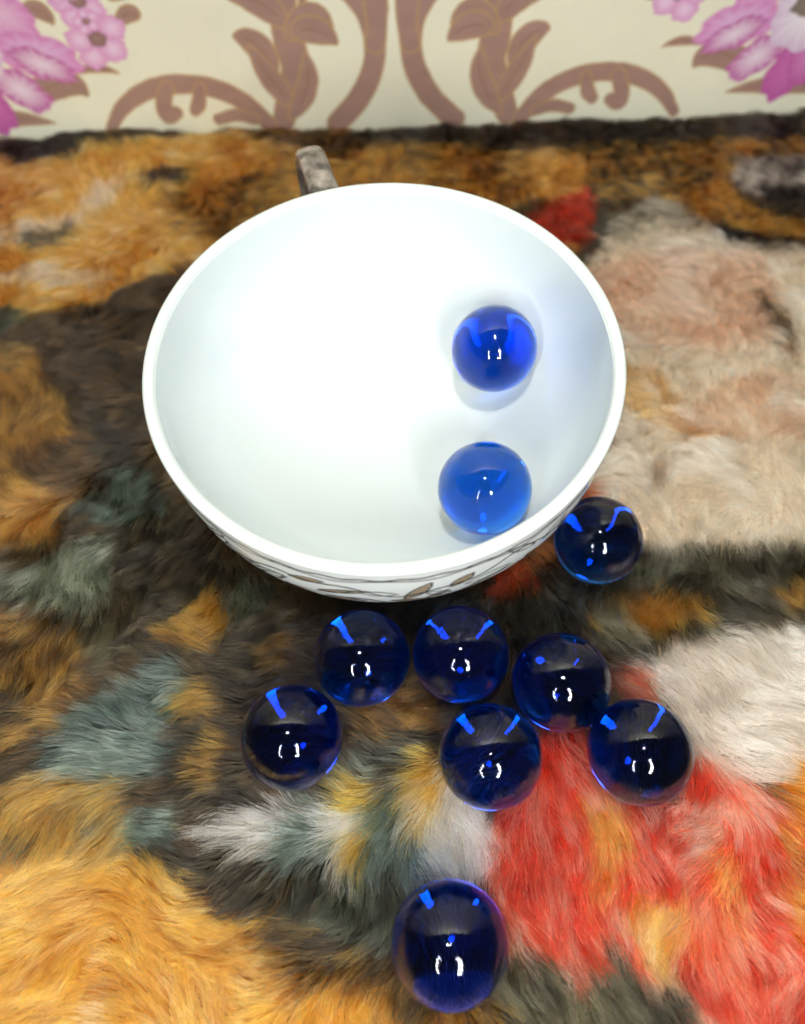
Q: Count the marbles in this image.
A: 10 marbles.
